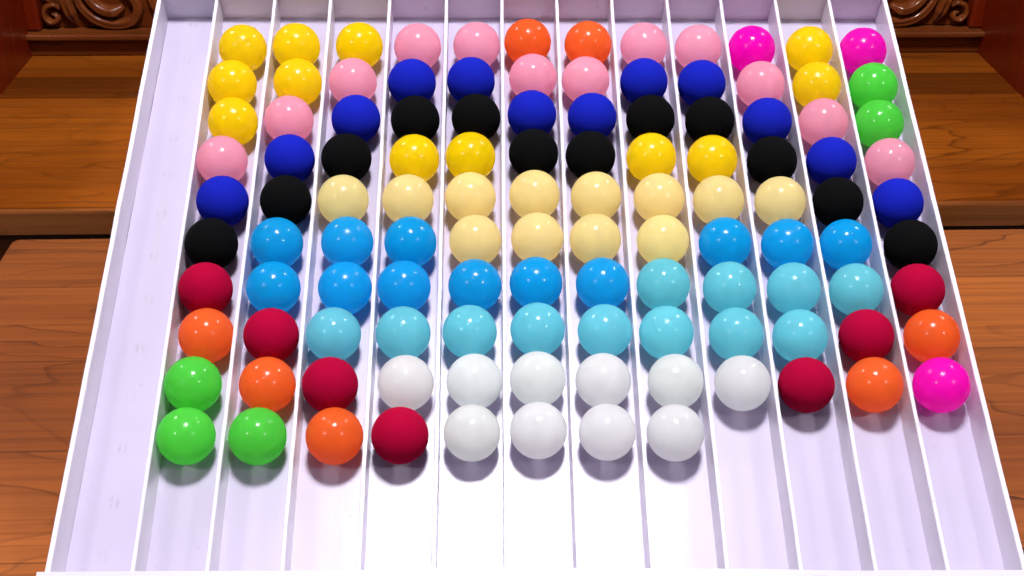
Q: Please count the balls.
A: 116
